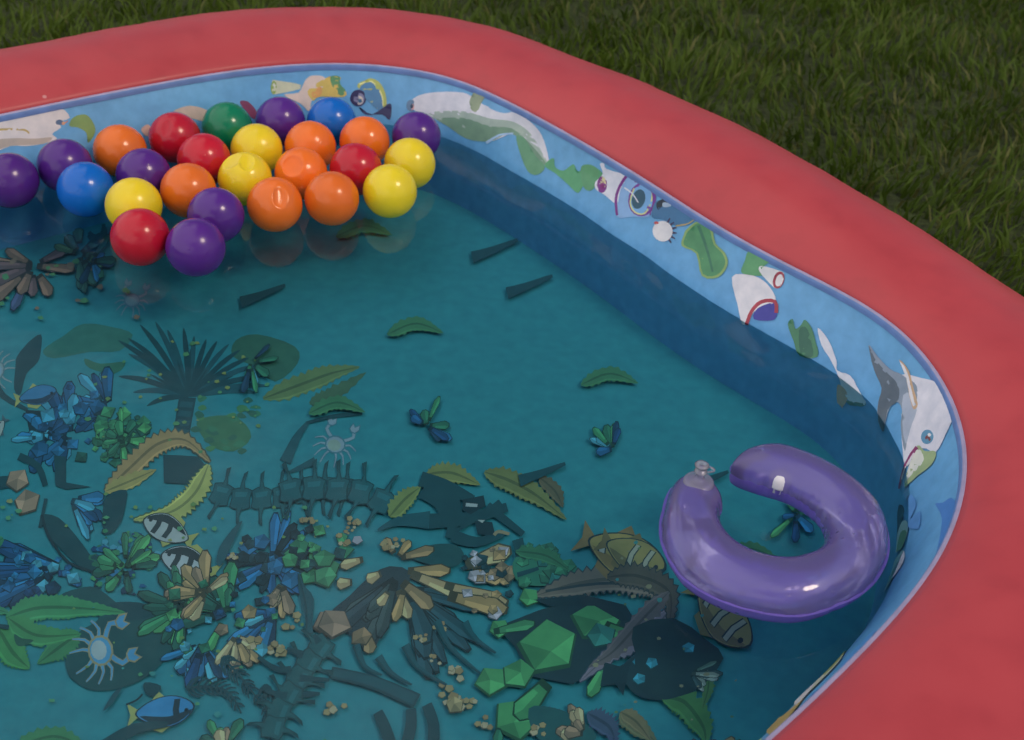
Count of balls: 26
